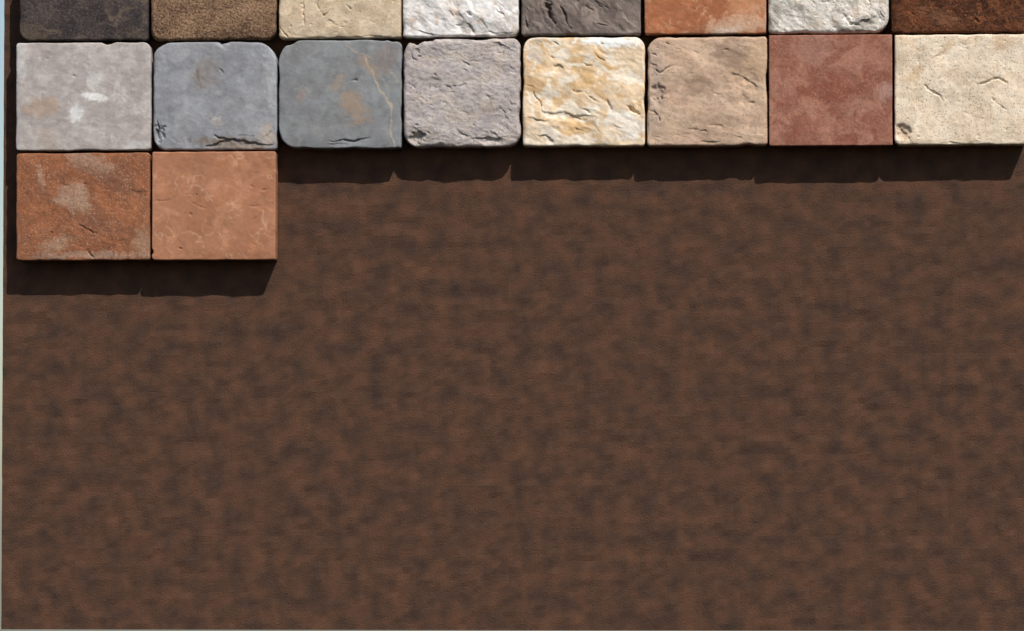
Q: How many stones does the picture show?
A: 18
